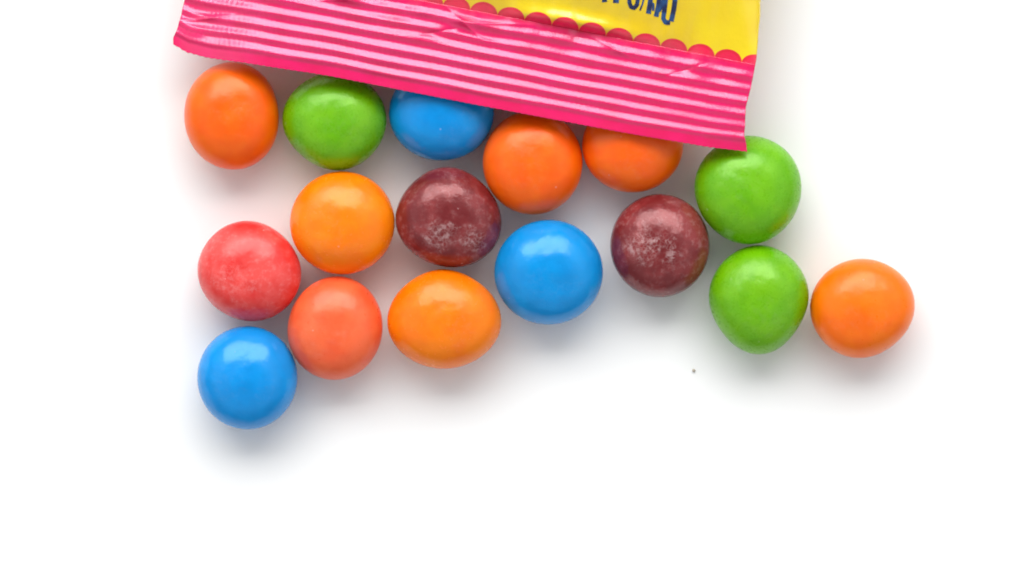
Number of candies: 16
